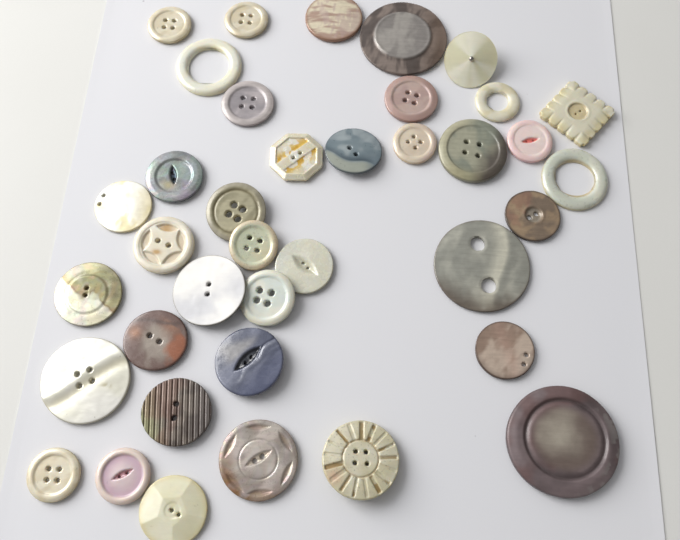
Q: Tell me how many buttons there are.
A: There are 38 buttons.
